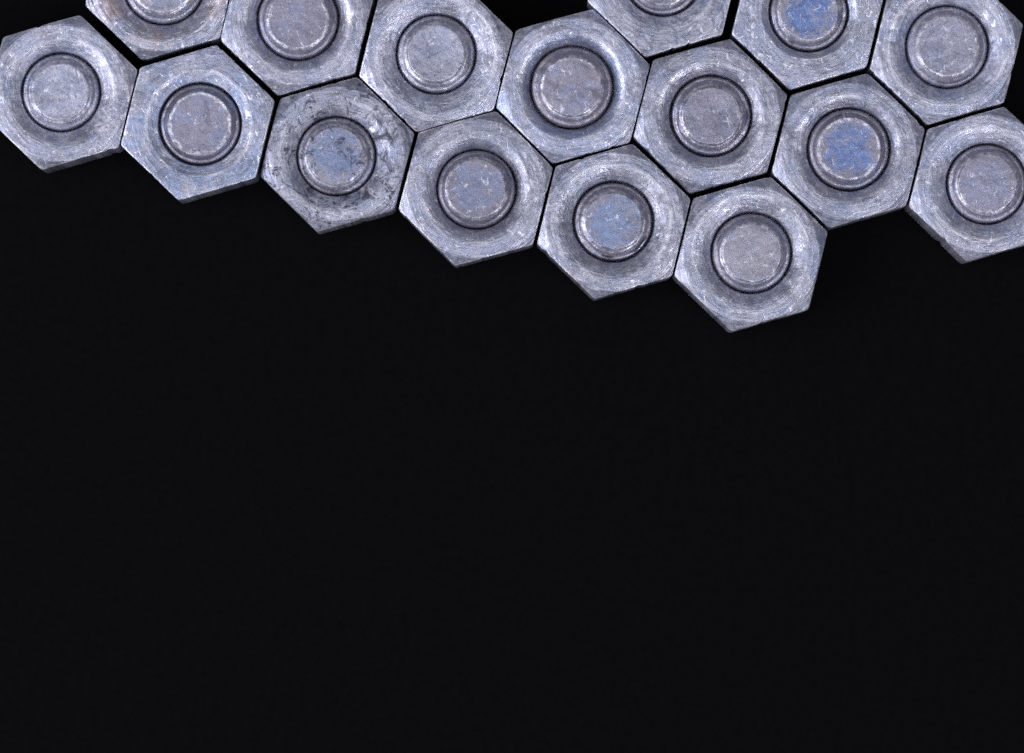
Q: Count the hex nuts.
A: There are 16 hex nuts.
